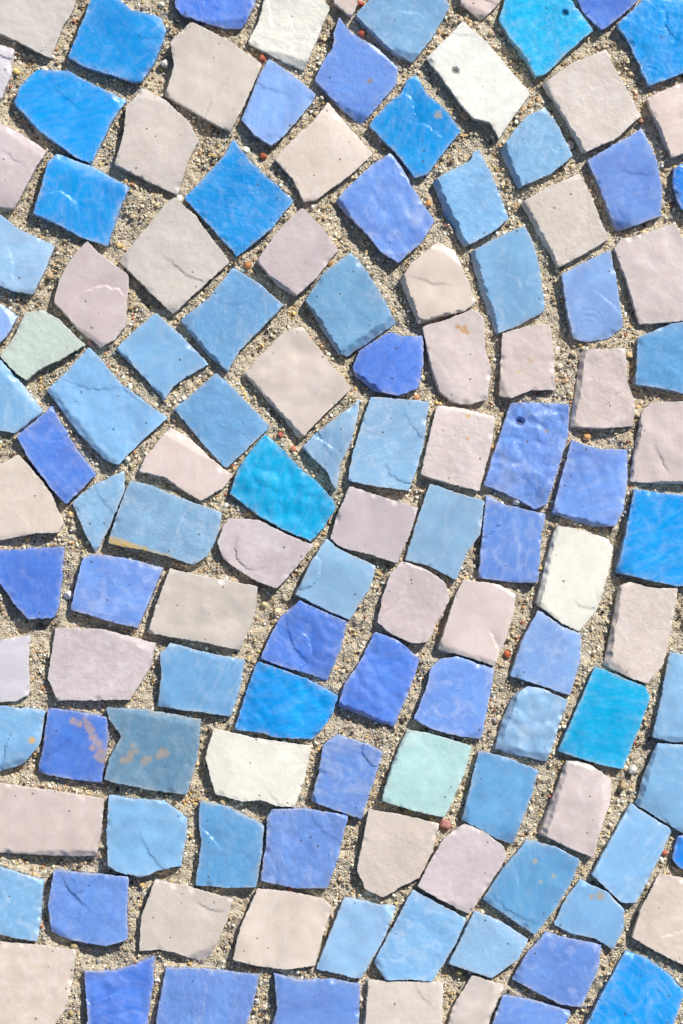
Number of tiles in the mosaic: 124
